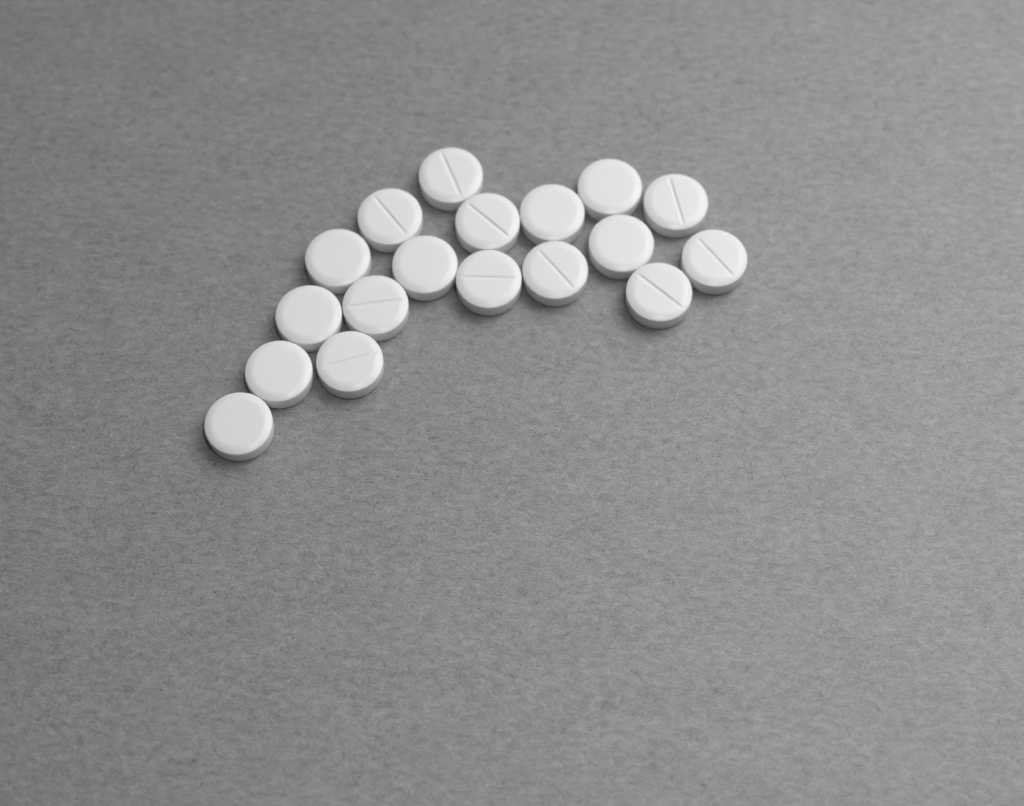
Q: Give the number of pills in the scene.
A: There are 18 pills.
